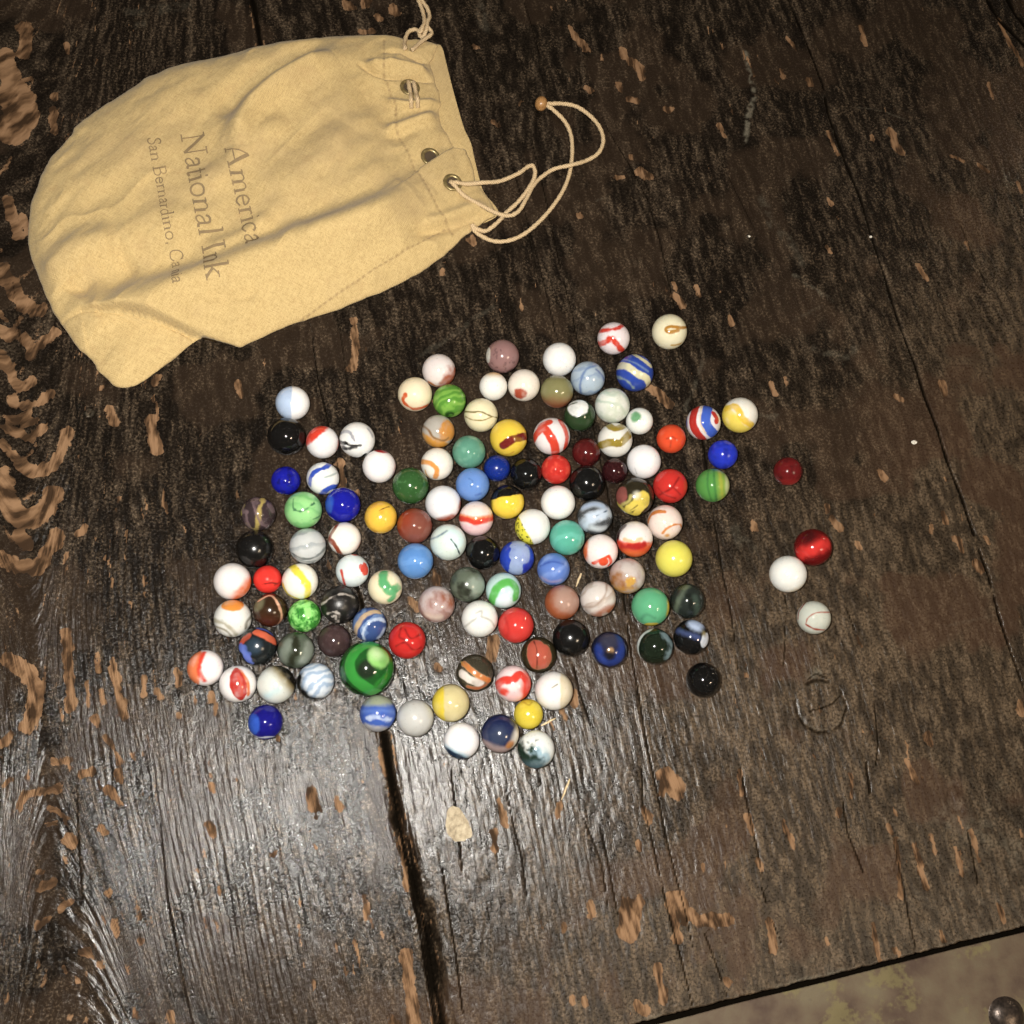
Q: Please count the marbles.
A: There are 119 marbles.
